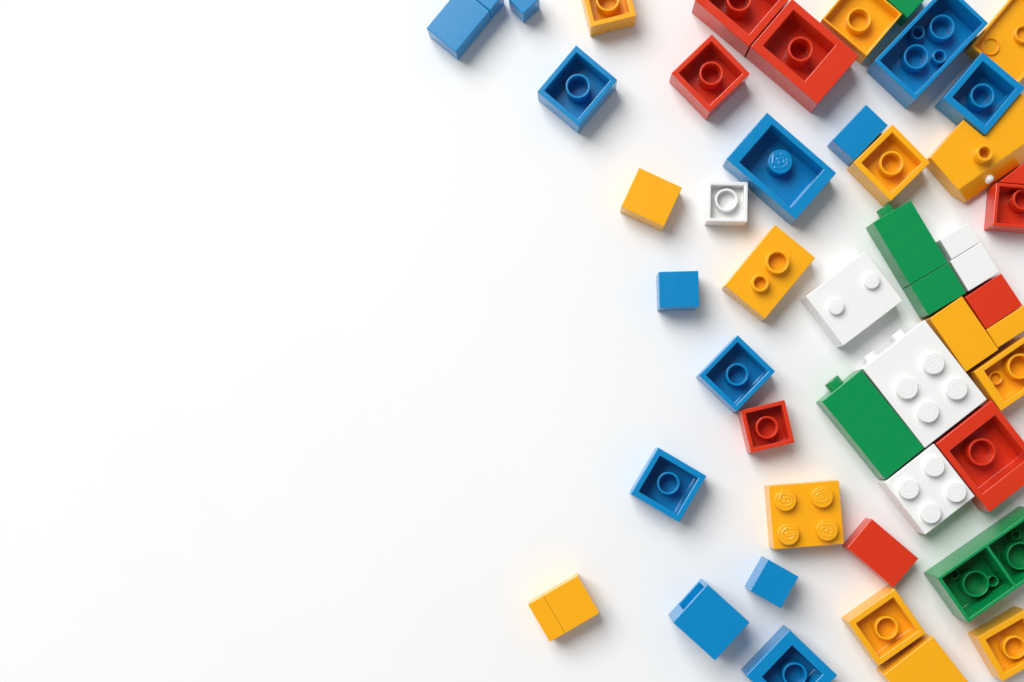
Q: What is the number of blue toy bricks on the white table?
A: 13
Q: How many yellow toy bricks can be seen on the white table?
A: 15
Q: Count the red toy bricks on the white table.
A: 8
